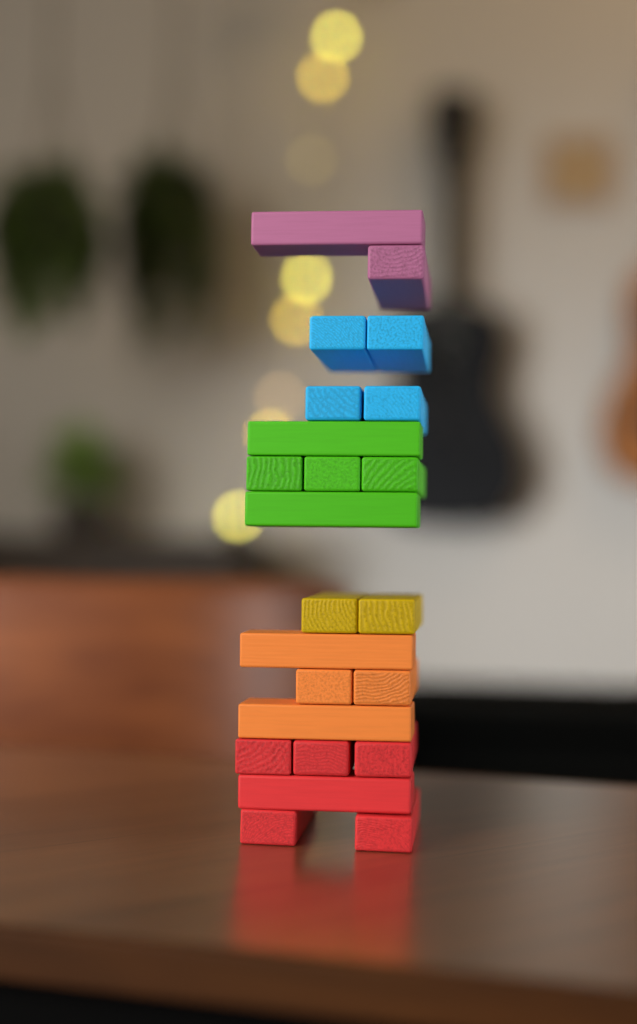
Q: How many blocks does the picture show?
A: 23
